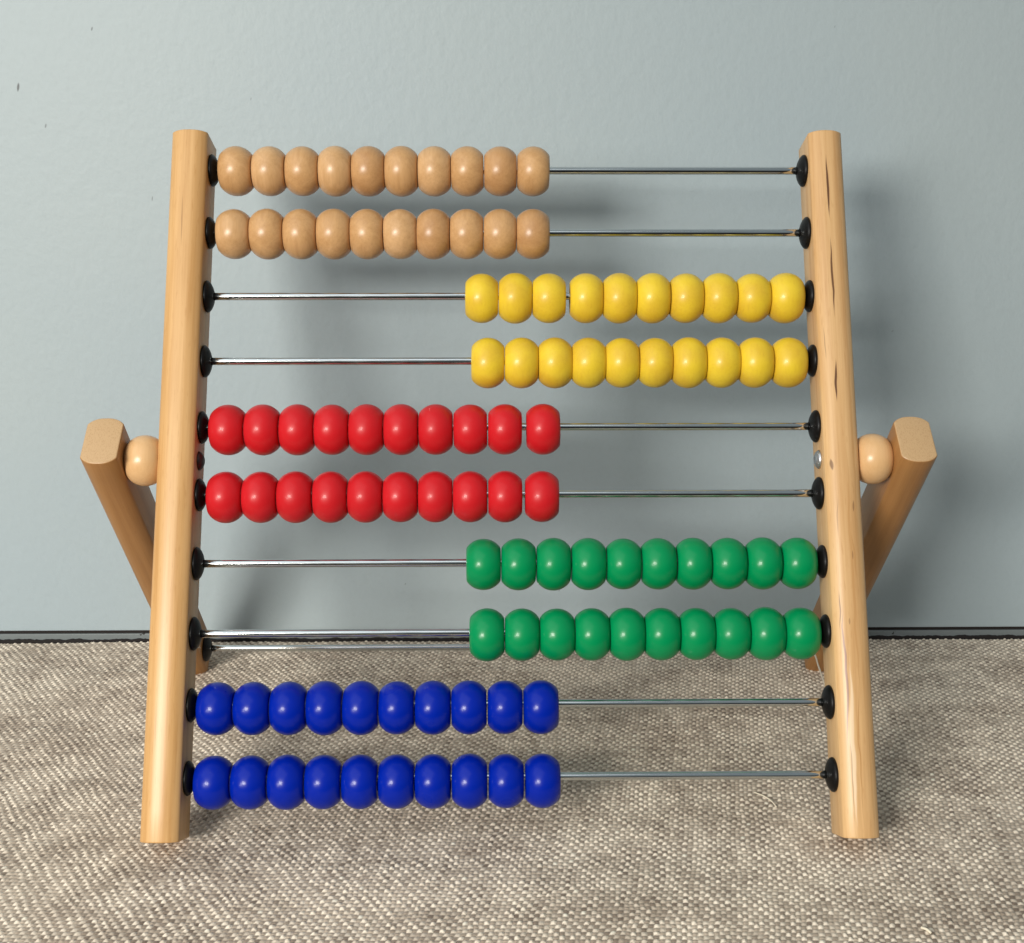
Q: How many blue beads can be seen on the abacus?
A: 20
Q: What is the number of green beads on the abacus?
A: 20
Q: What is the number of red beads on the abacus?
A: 20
